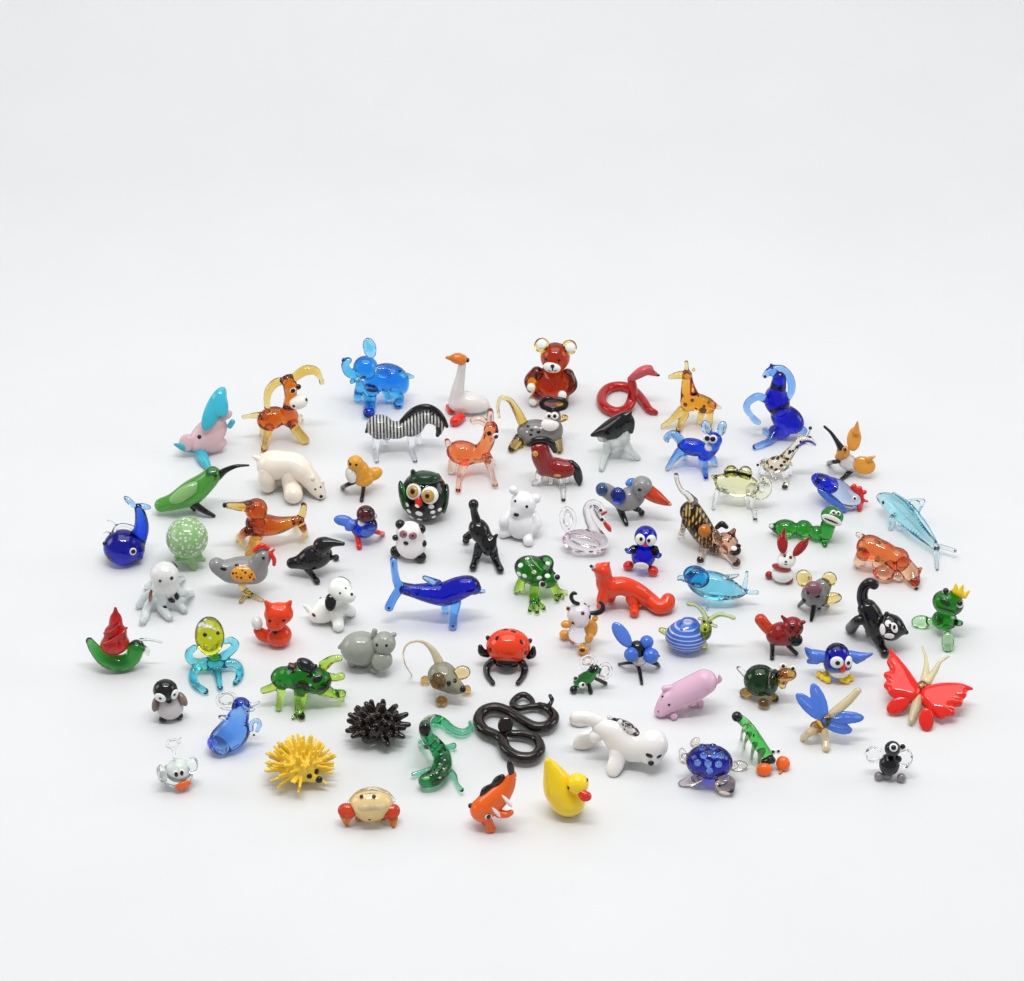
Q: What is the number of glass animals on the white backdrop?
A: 79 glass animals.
